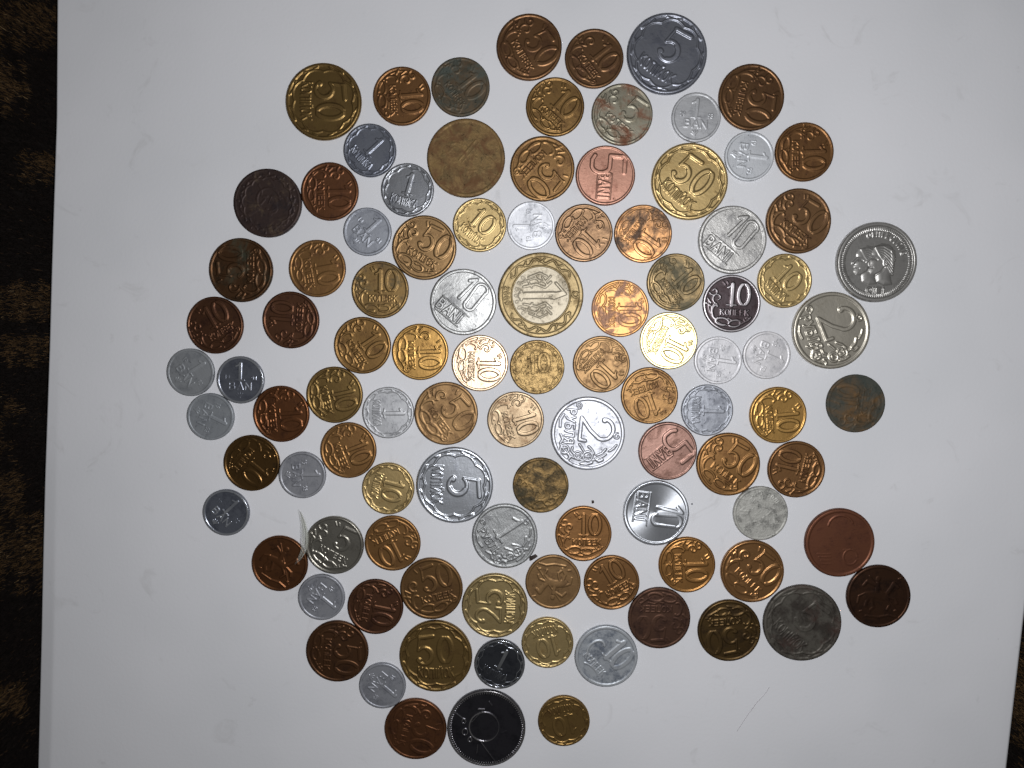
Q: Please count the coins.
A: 101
